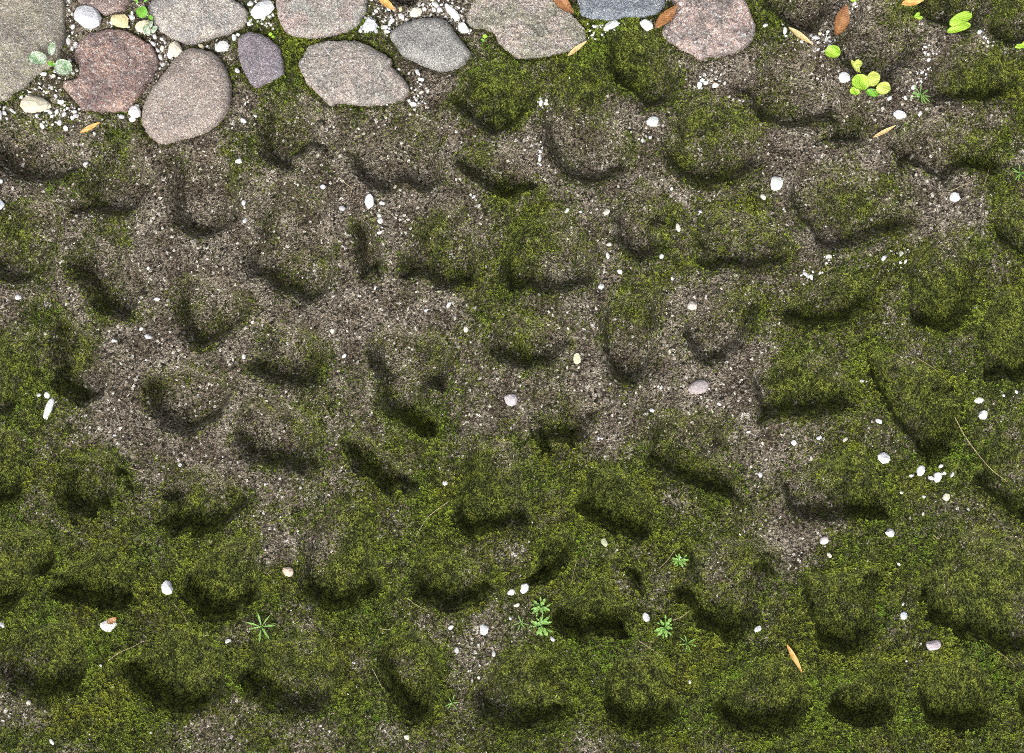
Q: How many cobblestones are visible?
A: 12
